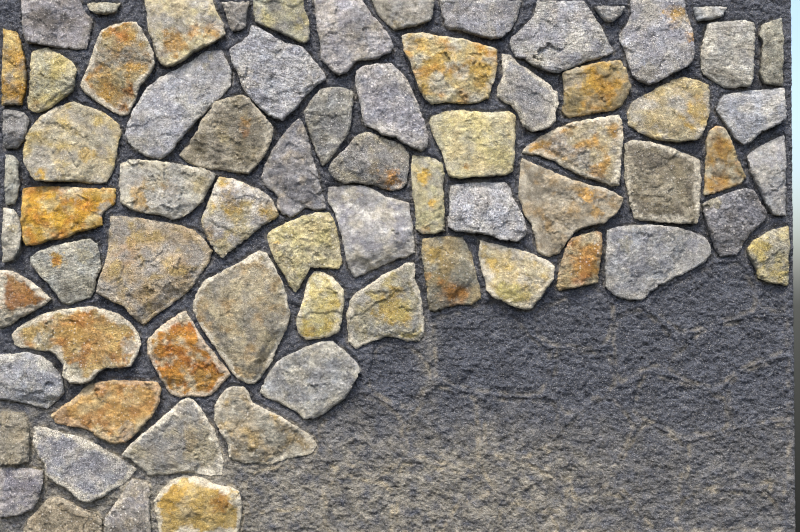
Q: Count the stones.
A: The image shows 71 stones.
